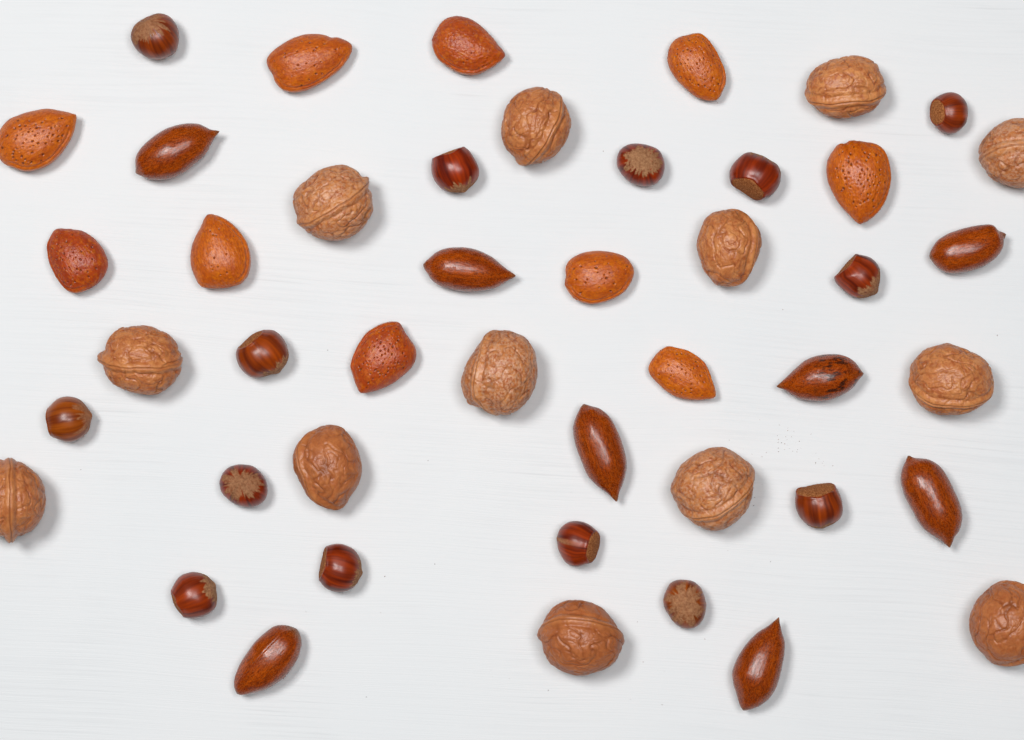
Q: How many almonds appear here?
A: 10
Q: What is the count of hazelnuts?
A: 14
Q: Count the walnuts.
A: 13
